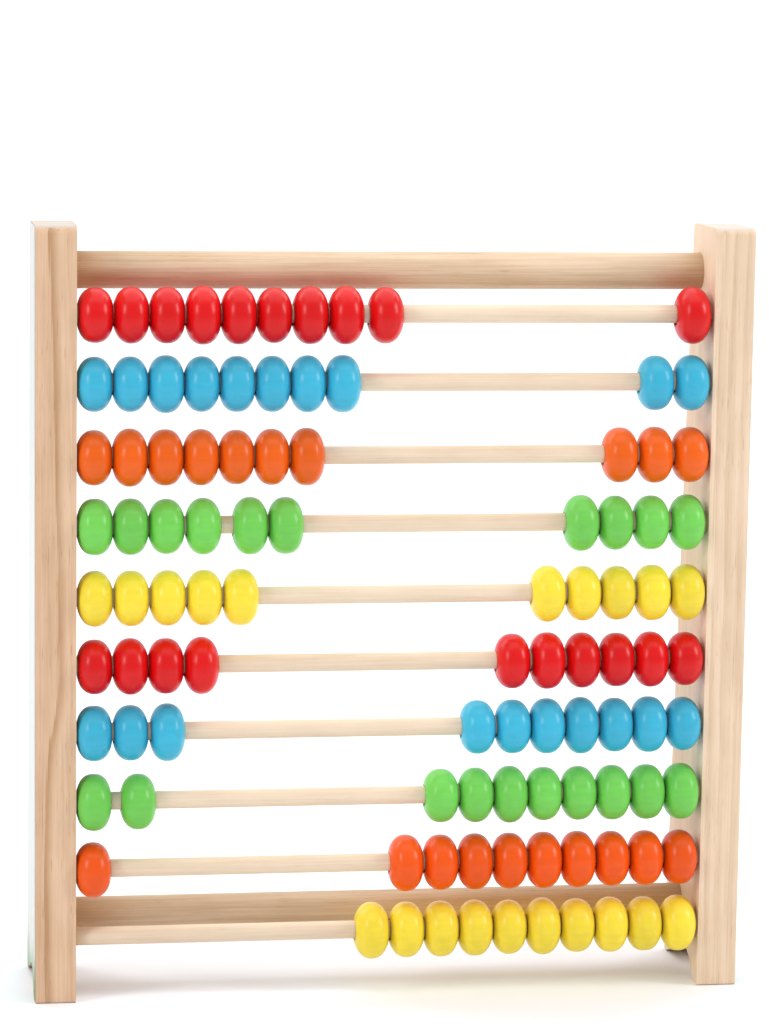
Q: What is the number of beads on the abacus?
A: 100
